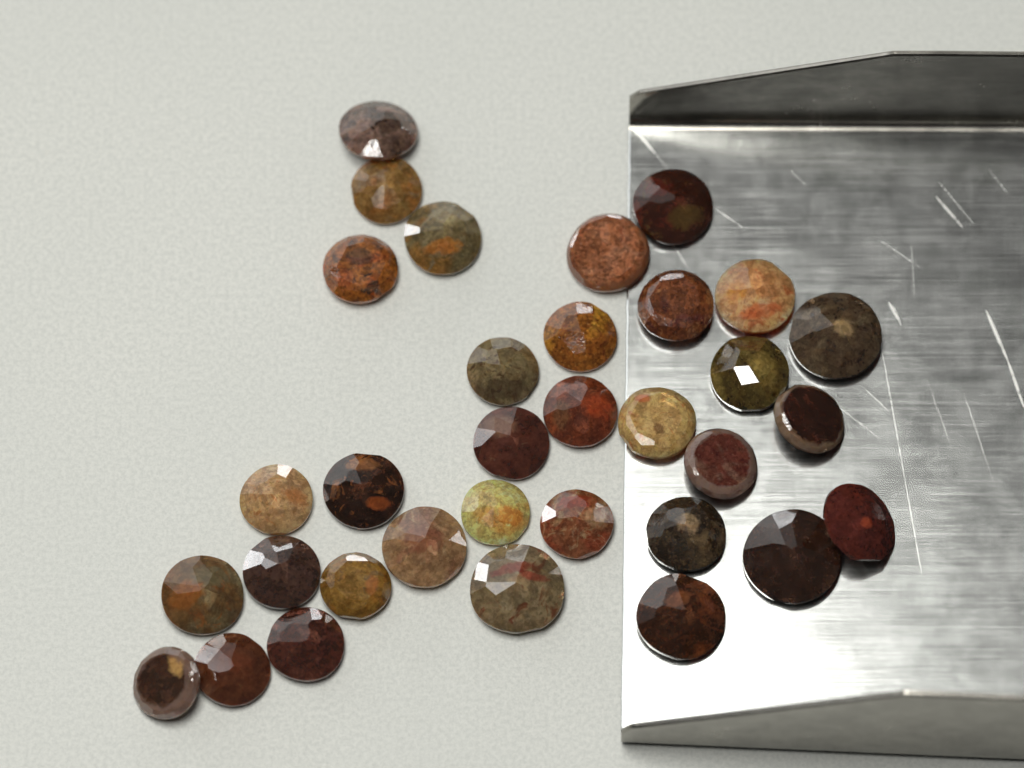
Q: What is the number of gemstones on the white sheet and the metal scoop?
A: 33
